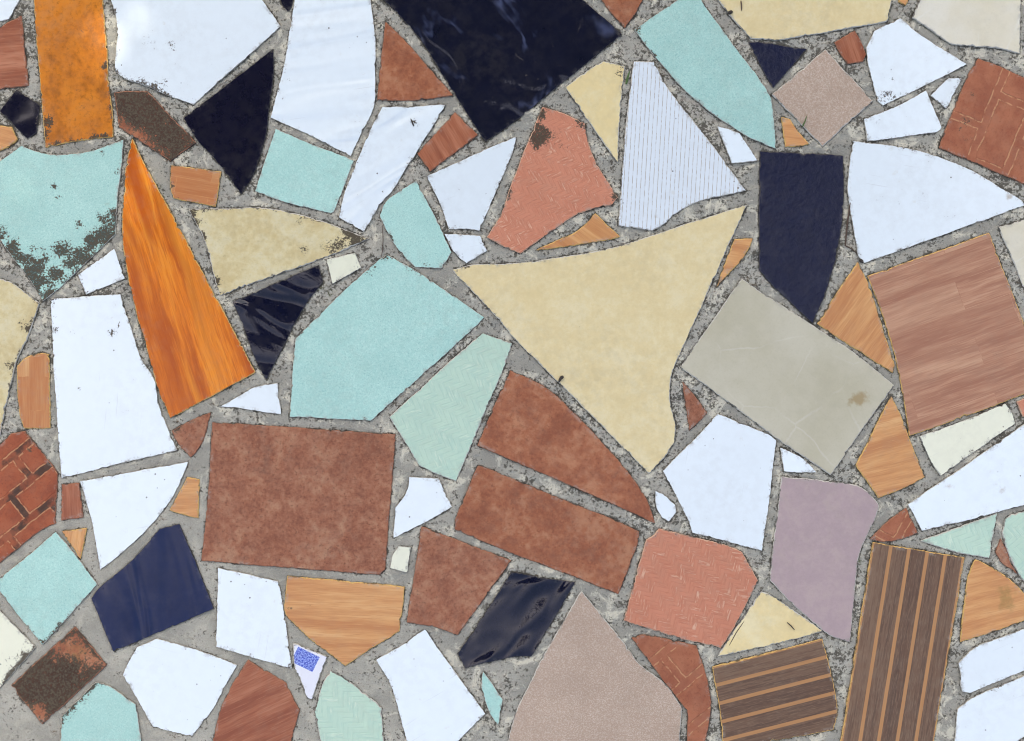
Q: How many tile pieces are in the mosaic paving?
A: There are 105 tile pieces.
